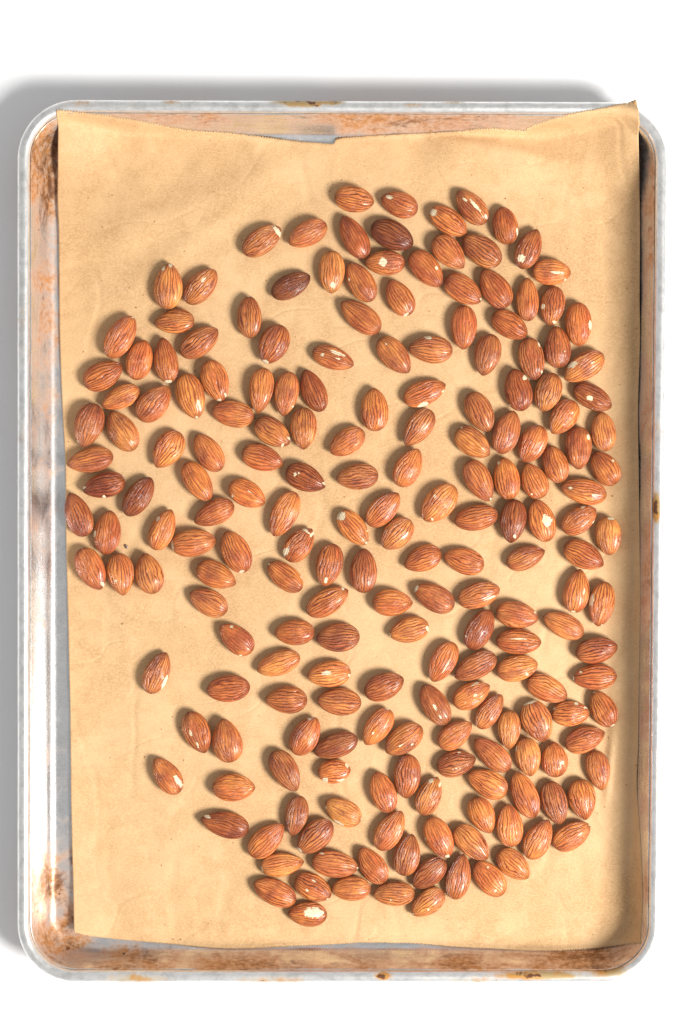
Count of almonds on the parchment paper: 200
